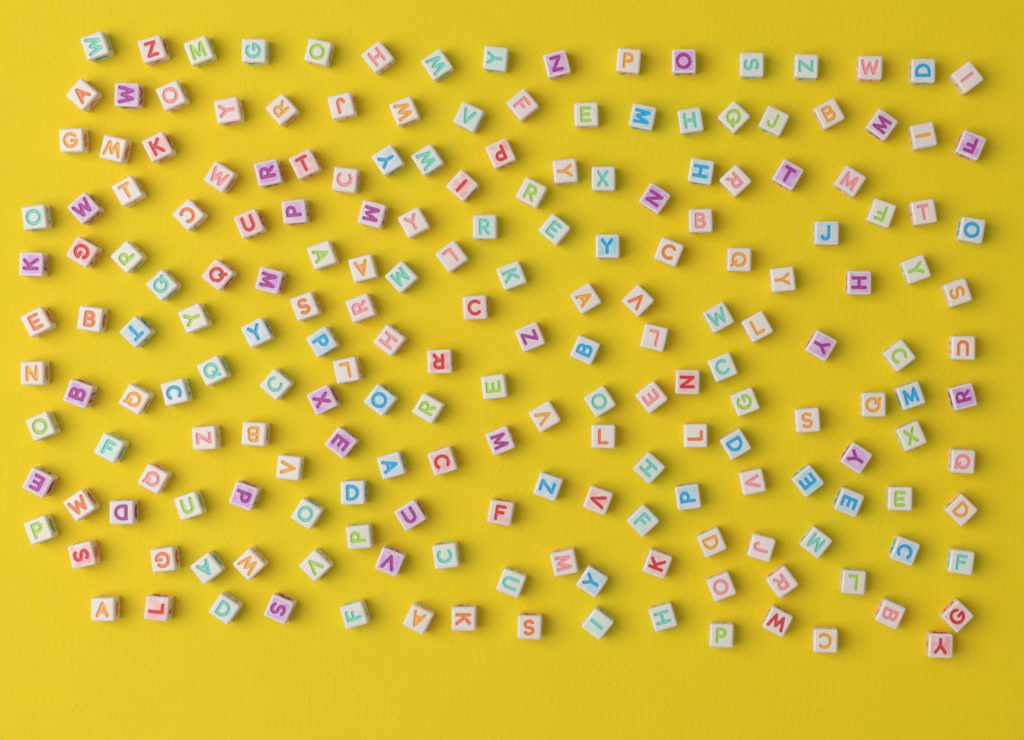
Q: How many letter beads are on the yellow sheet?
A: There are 200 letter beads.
